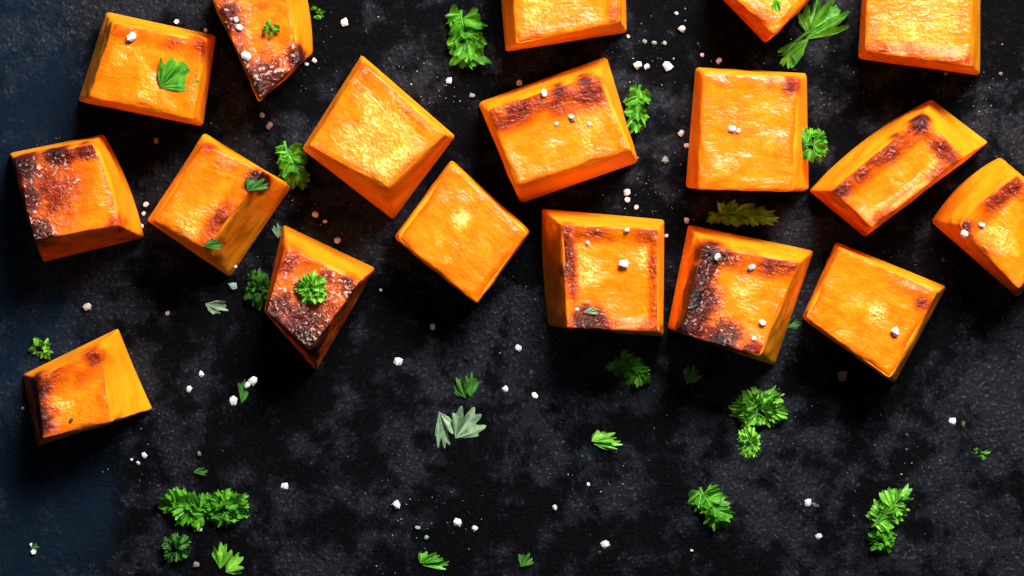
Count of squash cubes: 18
